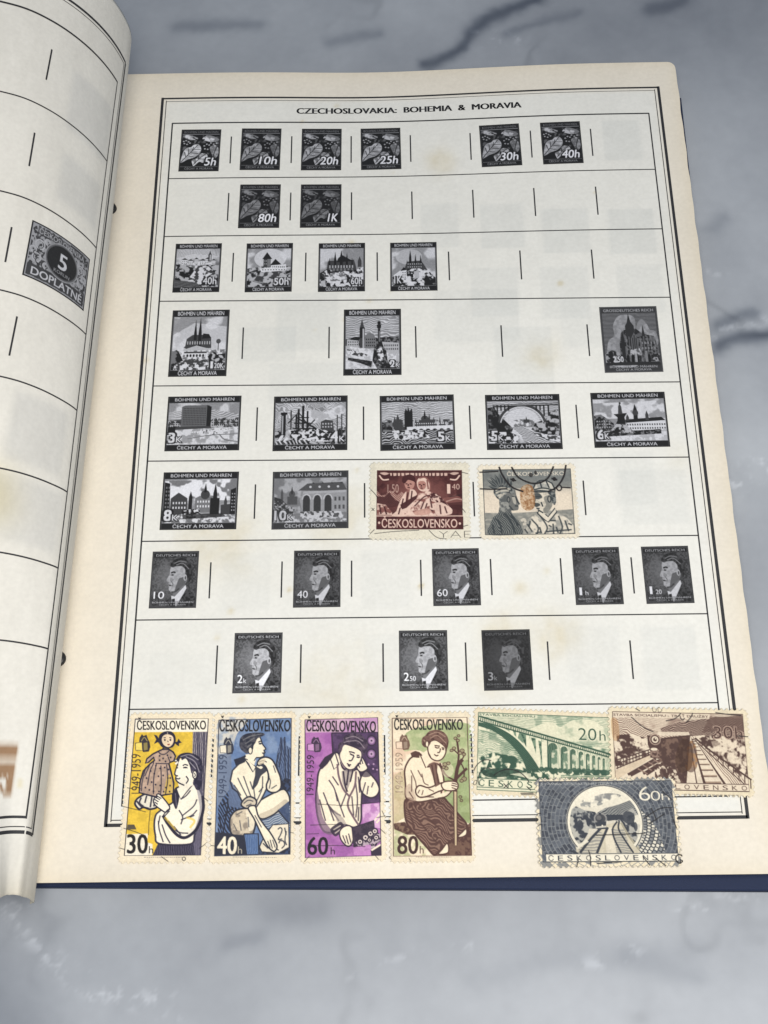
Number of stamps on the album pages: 40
